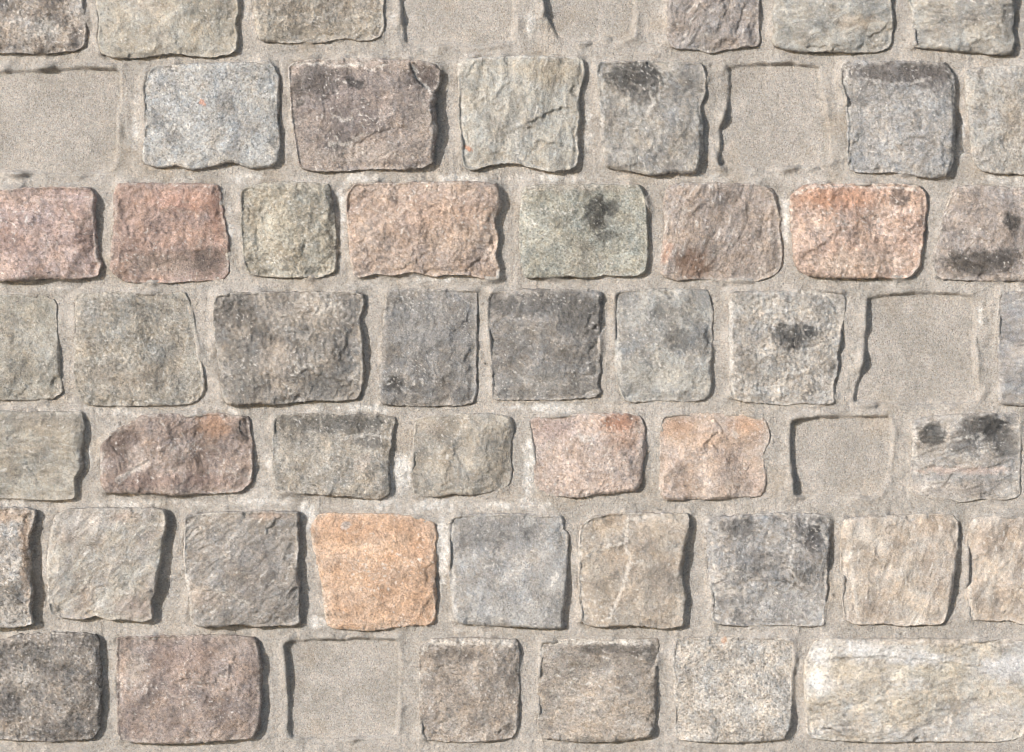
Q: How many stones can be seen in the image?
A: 50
